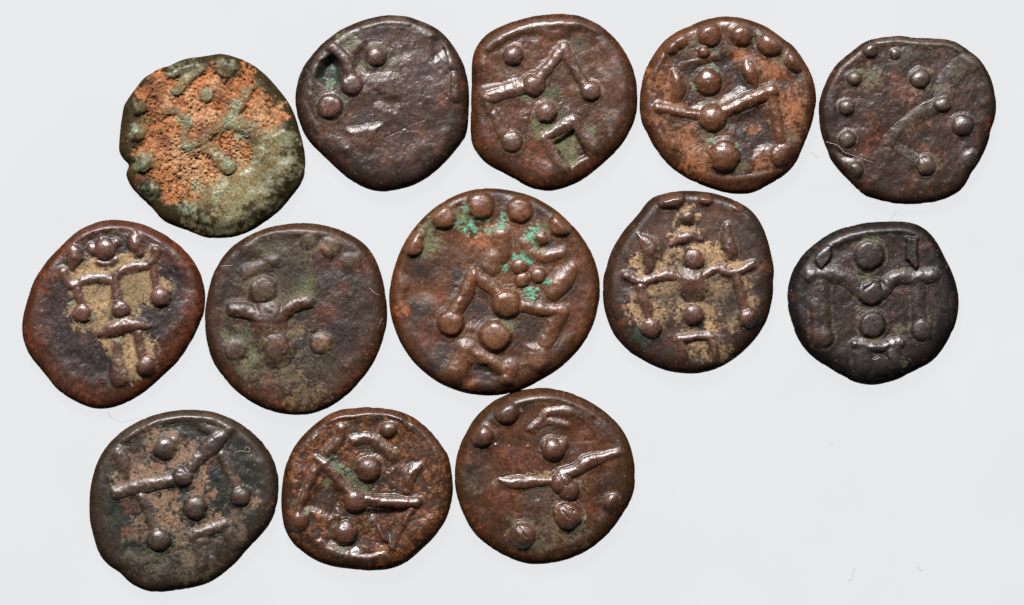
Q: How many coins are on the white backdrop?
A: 13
